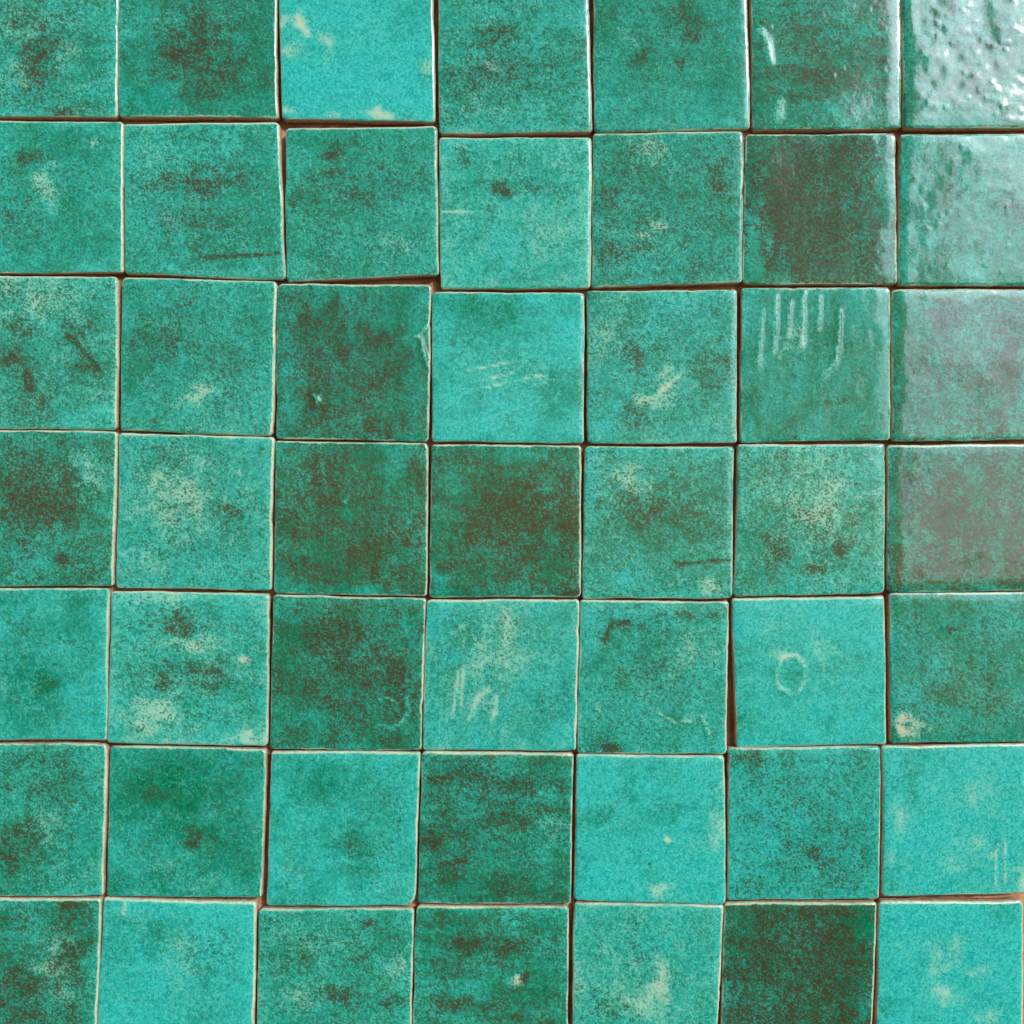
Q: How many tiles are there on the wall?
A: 49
